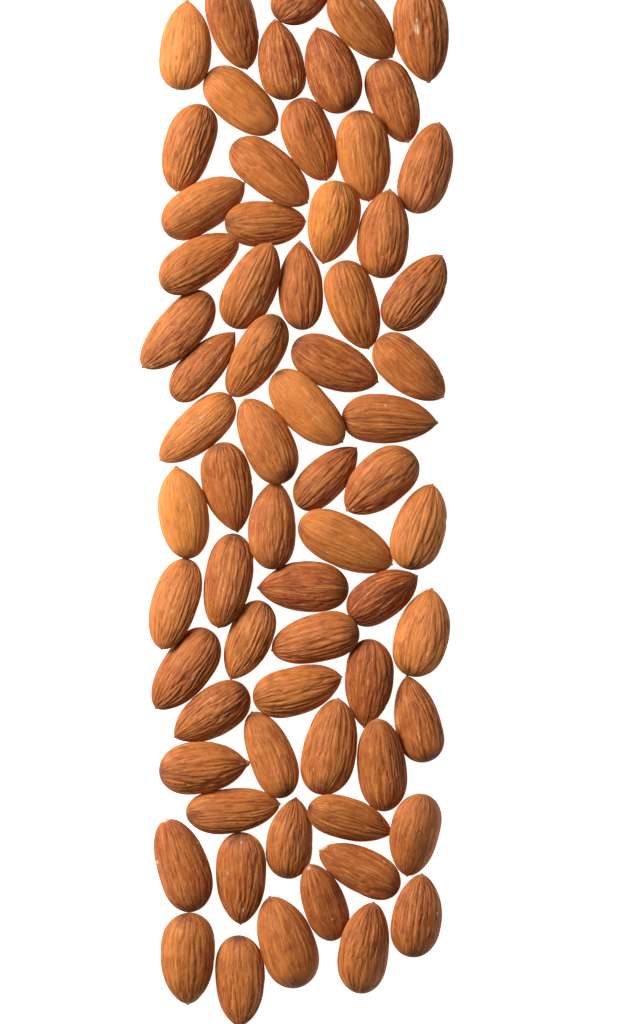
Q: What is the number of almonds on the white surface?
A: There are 68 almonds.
